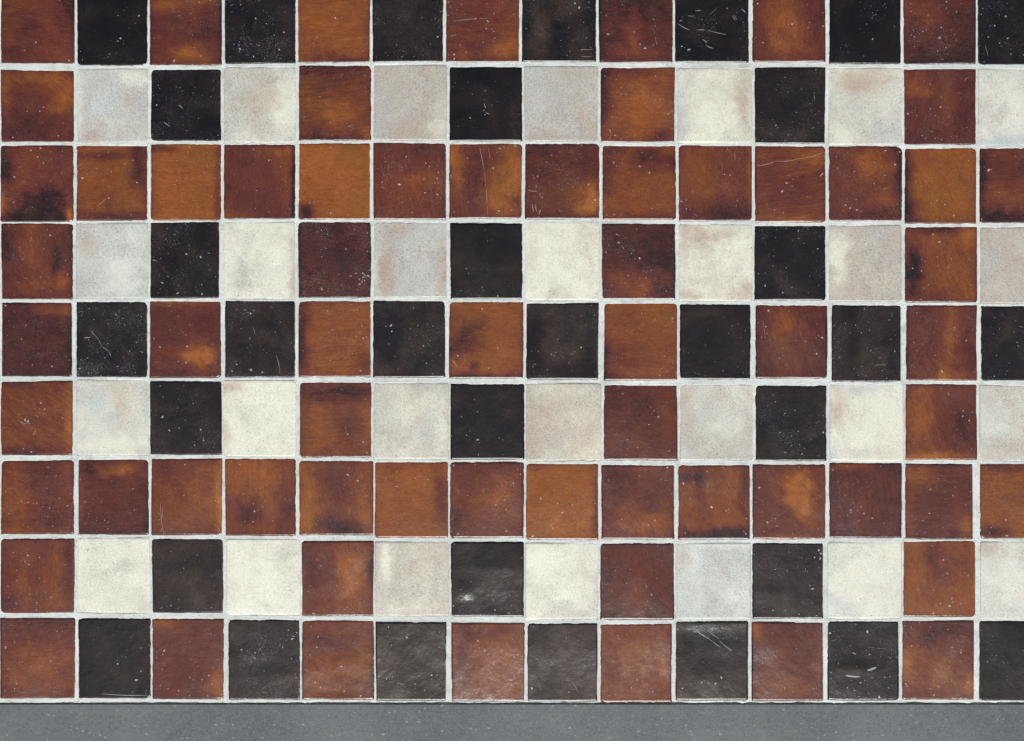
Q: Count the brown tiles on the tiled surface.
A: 65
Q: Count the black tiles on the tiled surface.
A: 33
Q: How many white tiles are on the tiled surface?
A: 28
